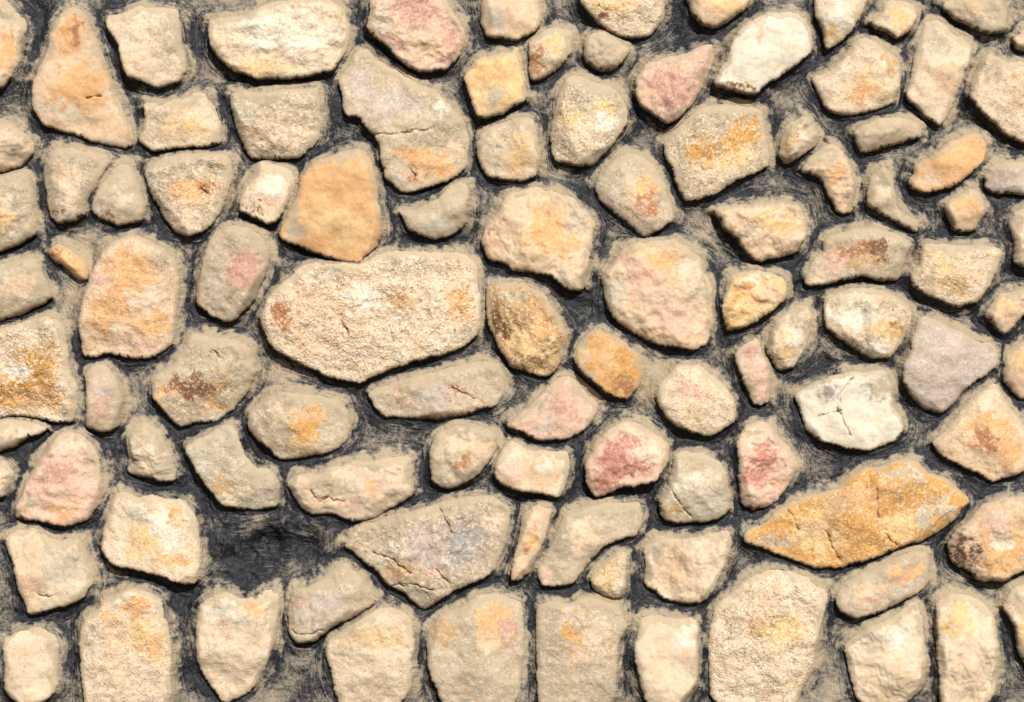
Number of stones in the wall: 104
